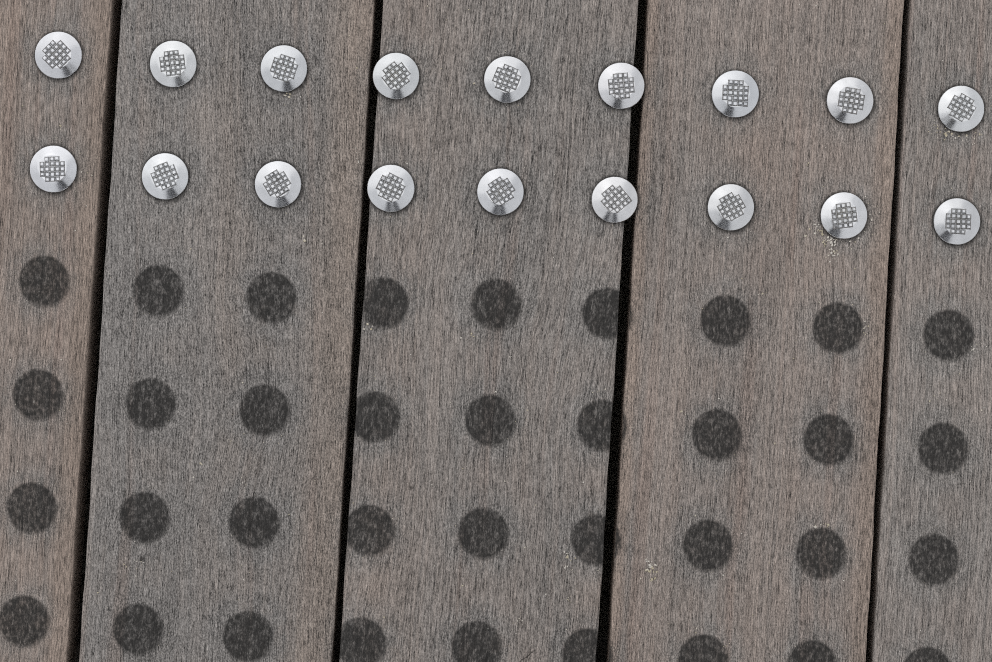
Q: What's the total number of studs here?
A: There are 18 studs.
